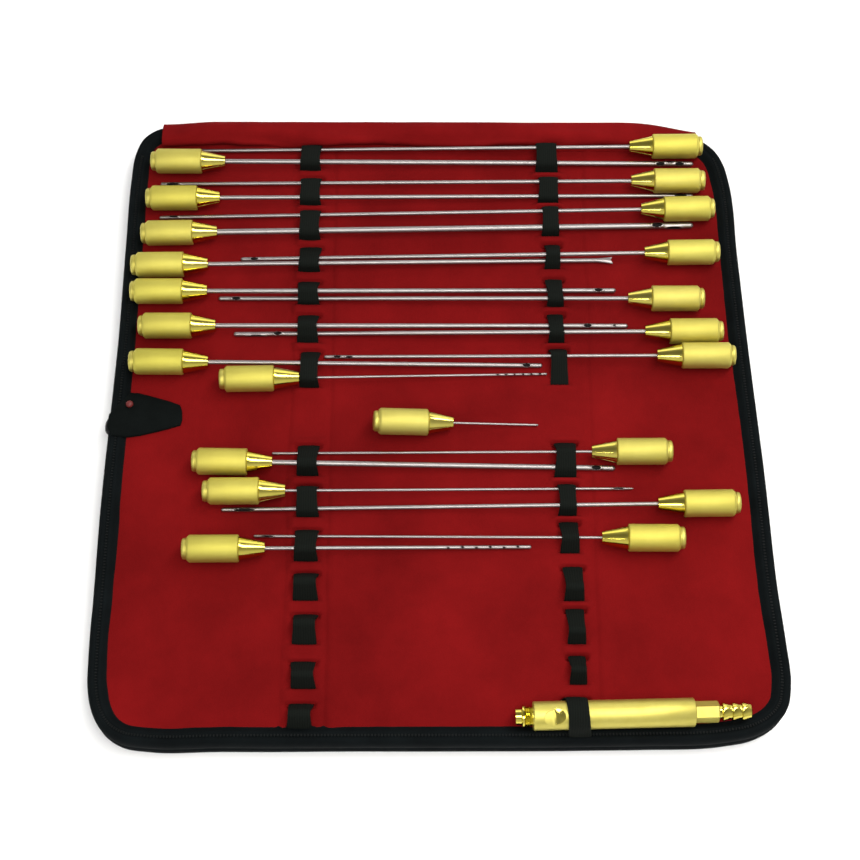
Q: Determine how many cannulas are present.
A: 22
